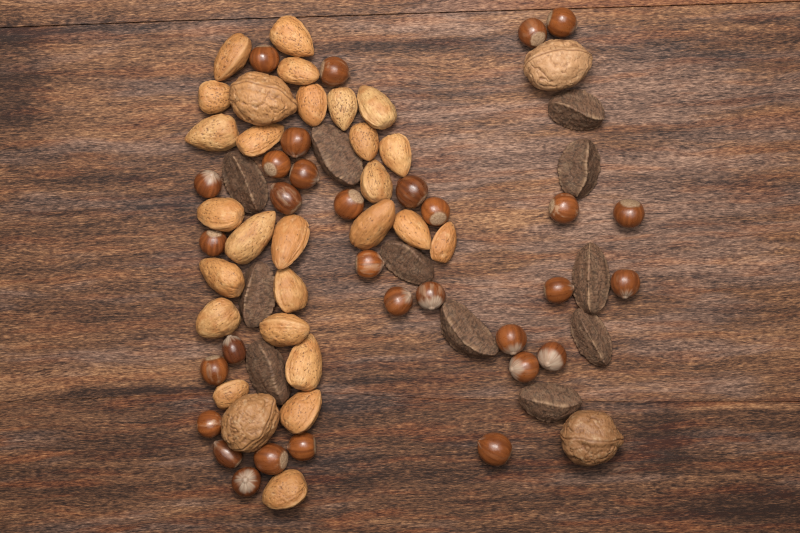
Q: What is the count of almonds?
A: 26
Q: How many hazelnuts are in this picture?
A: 31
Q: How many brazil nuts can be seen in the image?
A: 11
